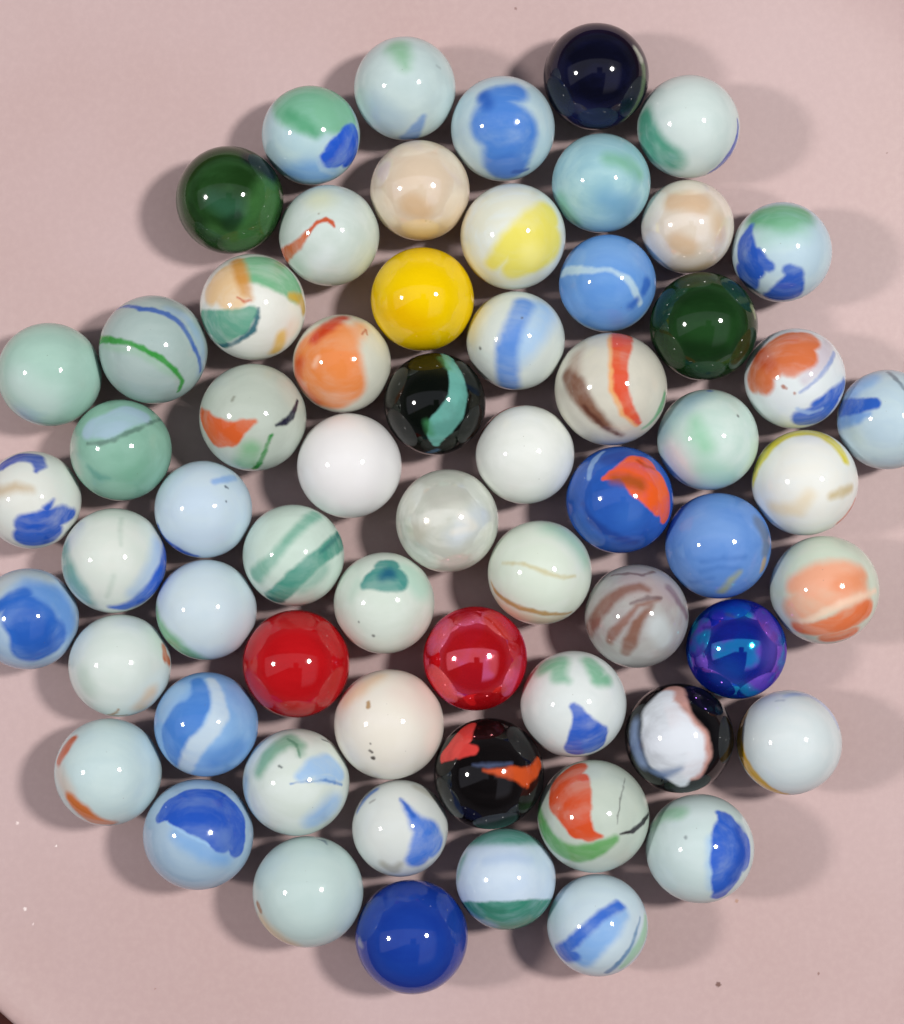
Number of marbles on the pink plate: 63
